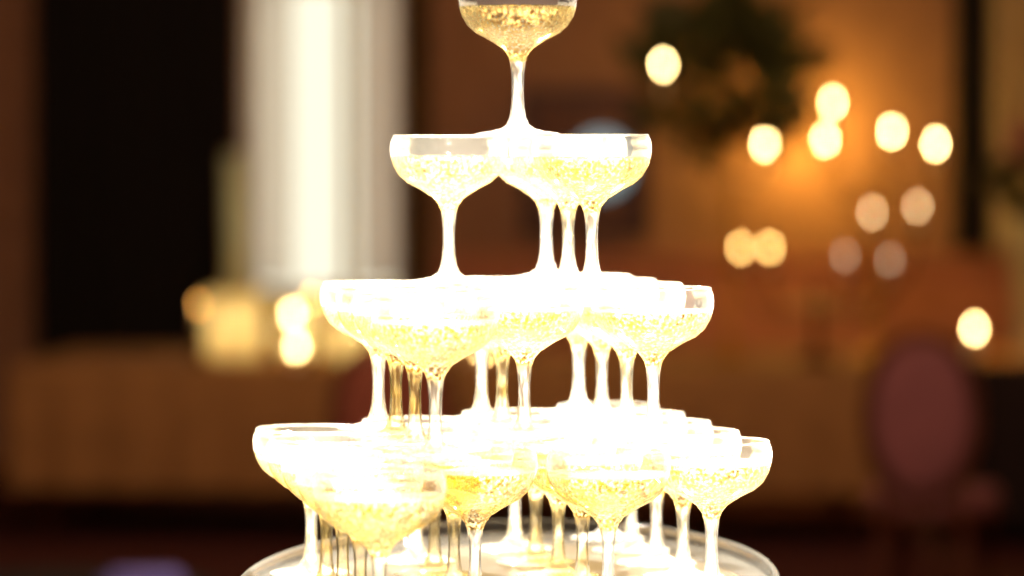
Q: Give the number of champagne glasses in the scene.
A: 35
